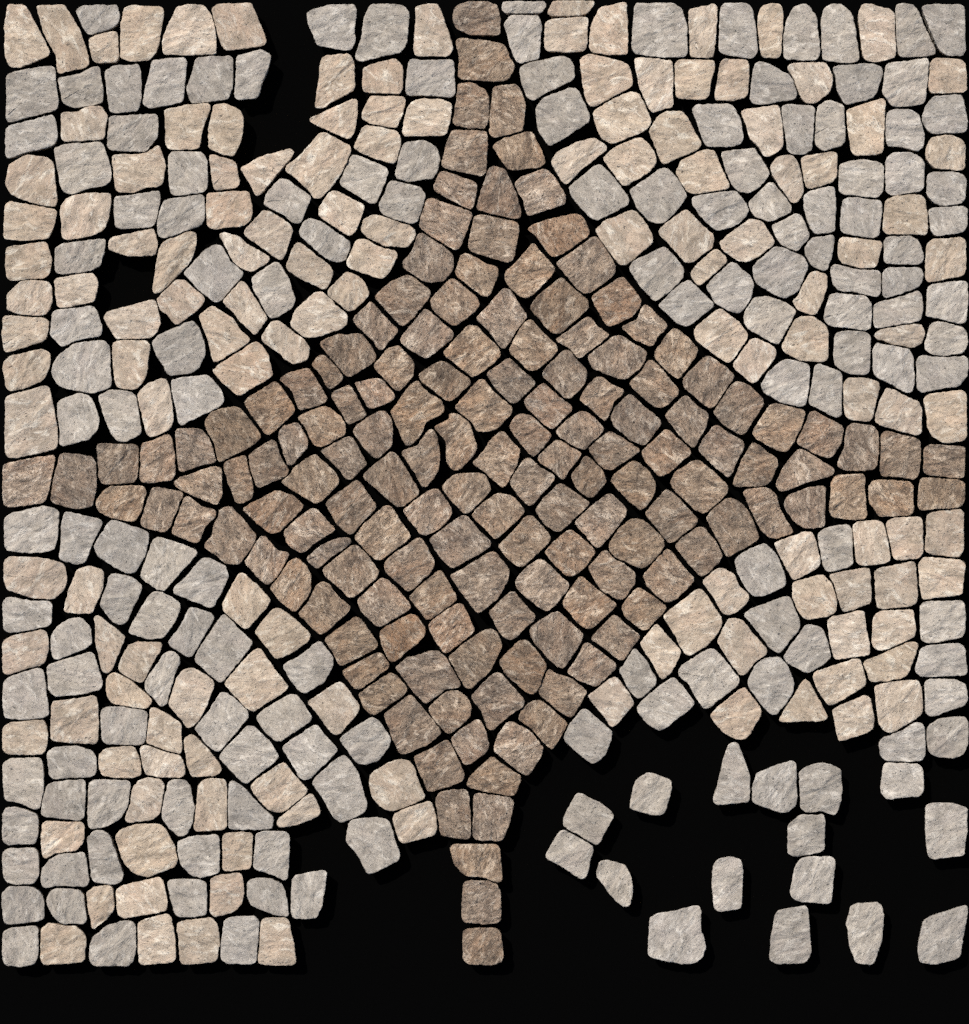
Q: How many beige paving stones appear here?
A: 139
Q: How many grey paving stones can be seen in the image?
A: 151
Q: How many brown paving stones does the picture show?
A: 148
